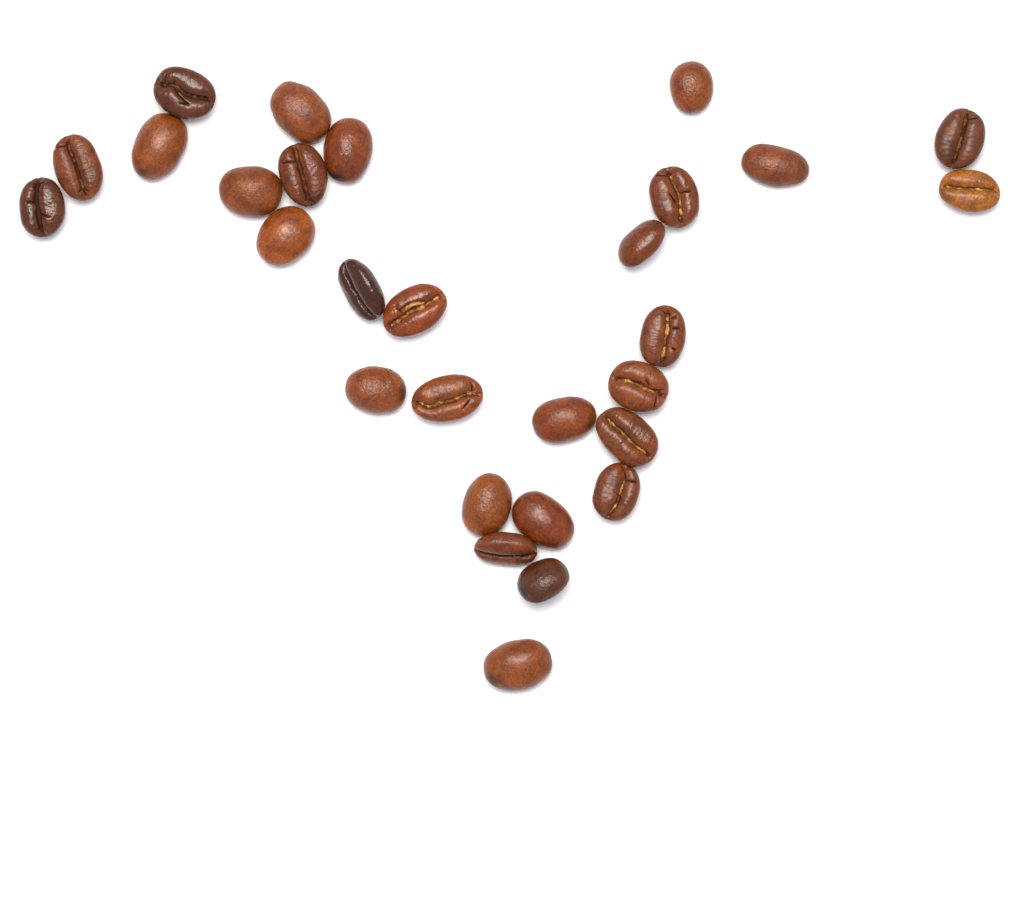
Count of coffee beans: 29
